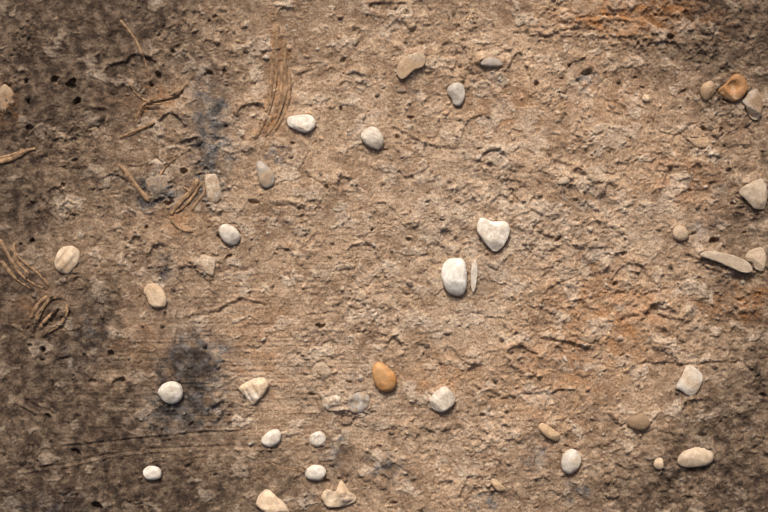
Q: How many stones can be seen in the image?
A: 47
